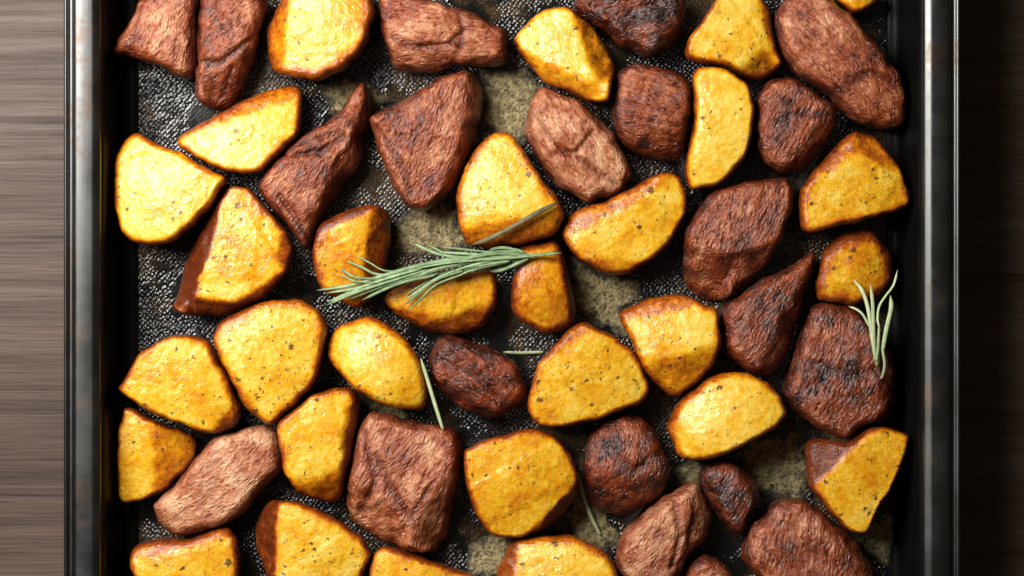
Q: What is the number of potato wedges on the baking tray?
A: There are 29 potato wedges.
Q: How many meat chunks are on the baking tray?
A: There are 21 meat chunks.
